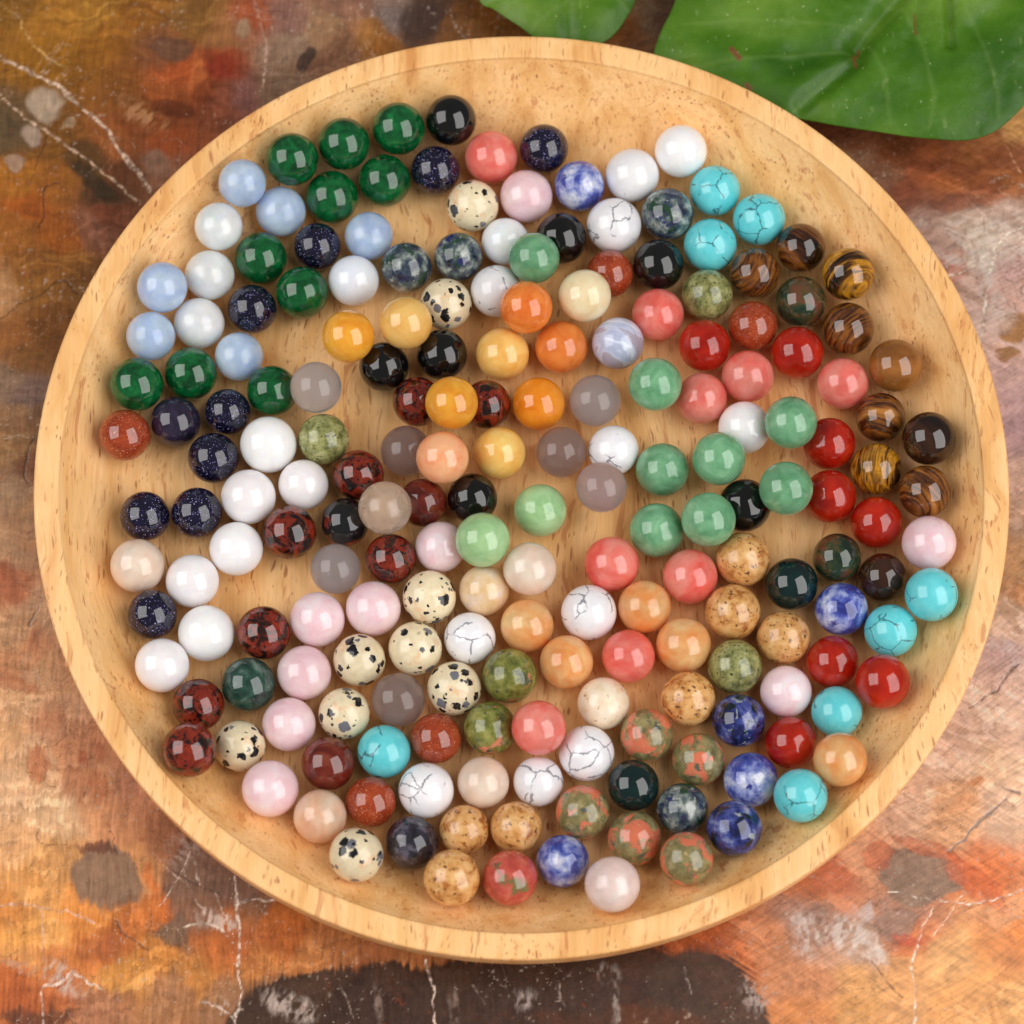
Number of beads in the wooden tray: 200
